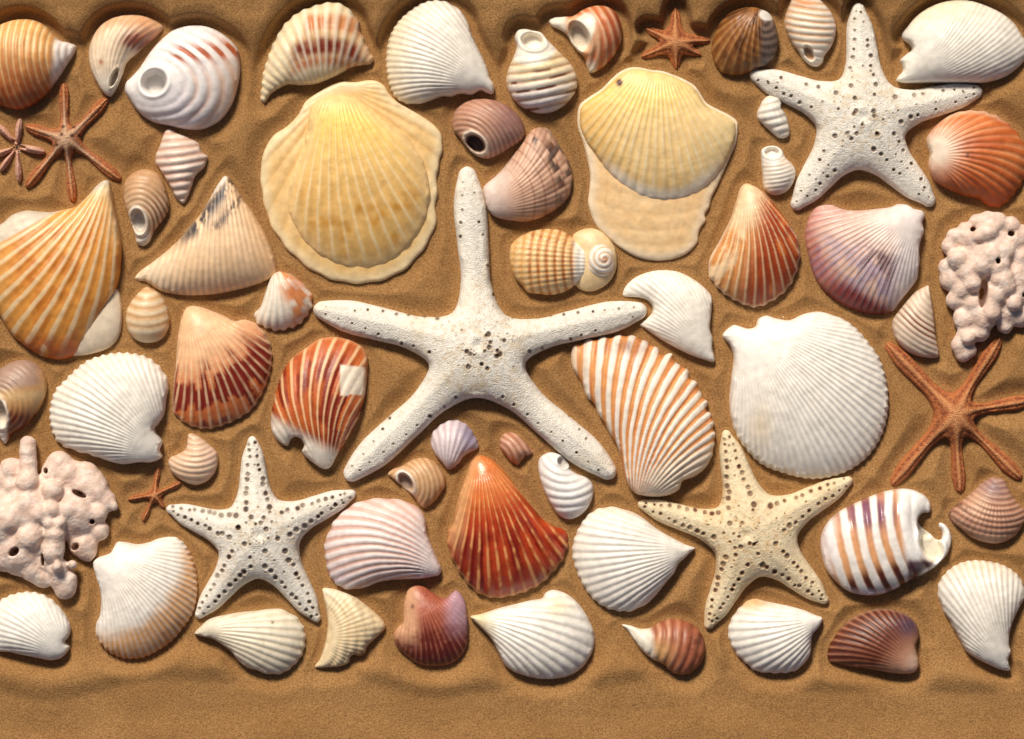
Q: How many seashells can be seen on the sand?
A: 54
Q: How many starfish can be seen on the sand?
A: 9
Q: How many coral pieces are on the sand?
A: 2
